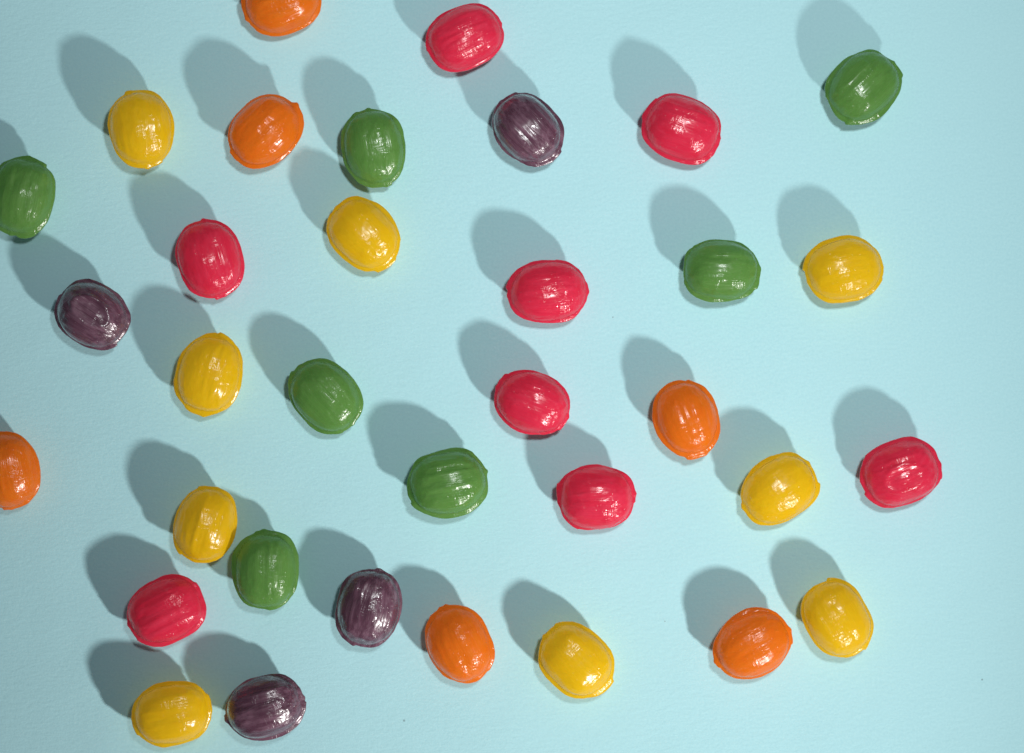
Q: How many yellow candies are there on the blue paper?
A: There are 9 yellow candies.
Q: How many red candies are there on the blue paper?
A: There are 8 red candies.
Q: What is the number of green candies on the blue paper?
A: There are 7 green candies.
